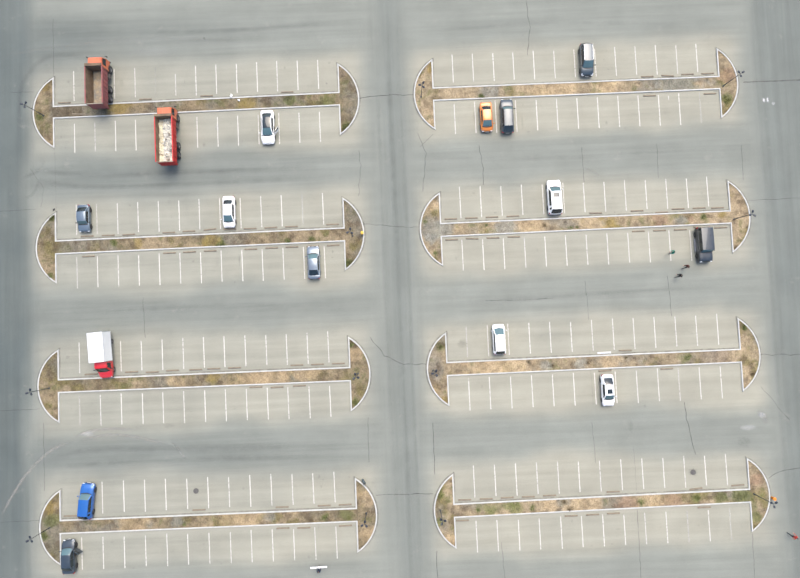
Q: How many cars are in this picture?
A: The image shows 13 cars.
